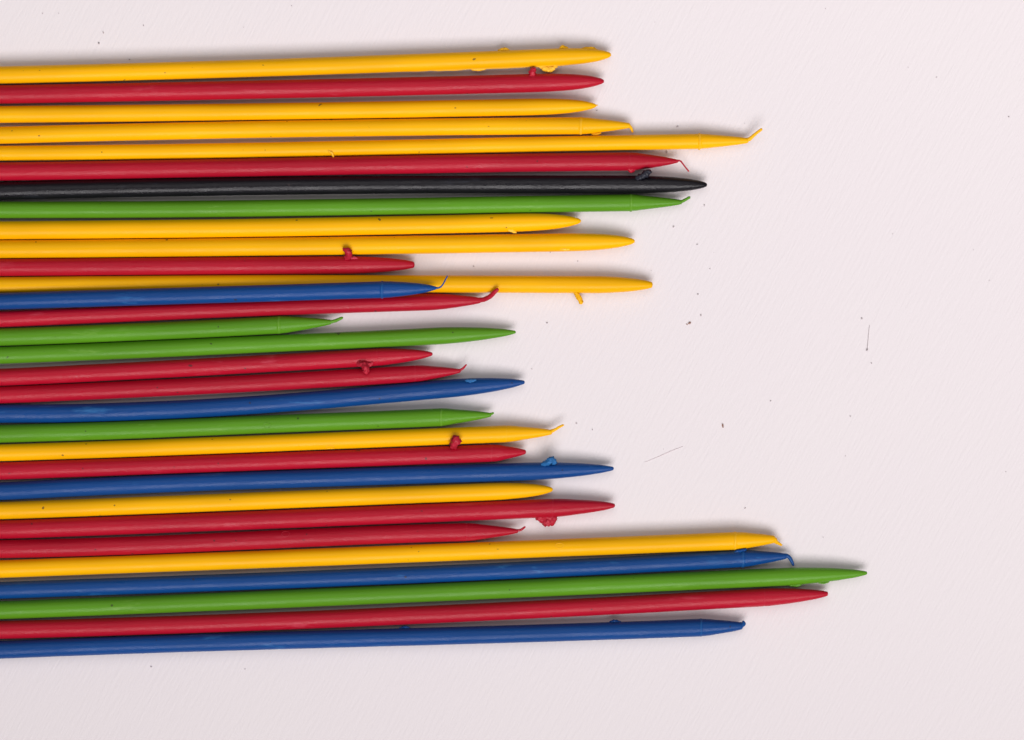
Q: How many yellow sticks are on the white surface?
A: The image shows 10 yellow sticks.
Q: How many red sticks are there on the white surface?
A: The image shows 10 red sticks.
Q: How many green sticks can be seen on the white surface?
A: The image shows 5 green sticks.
